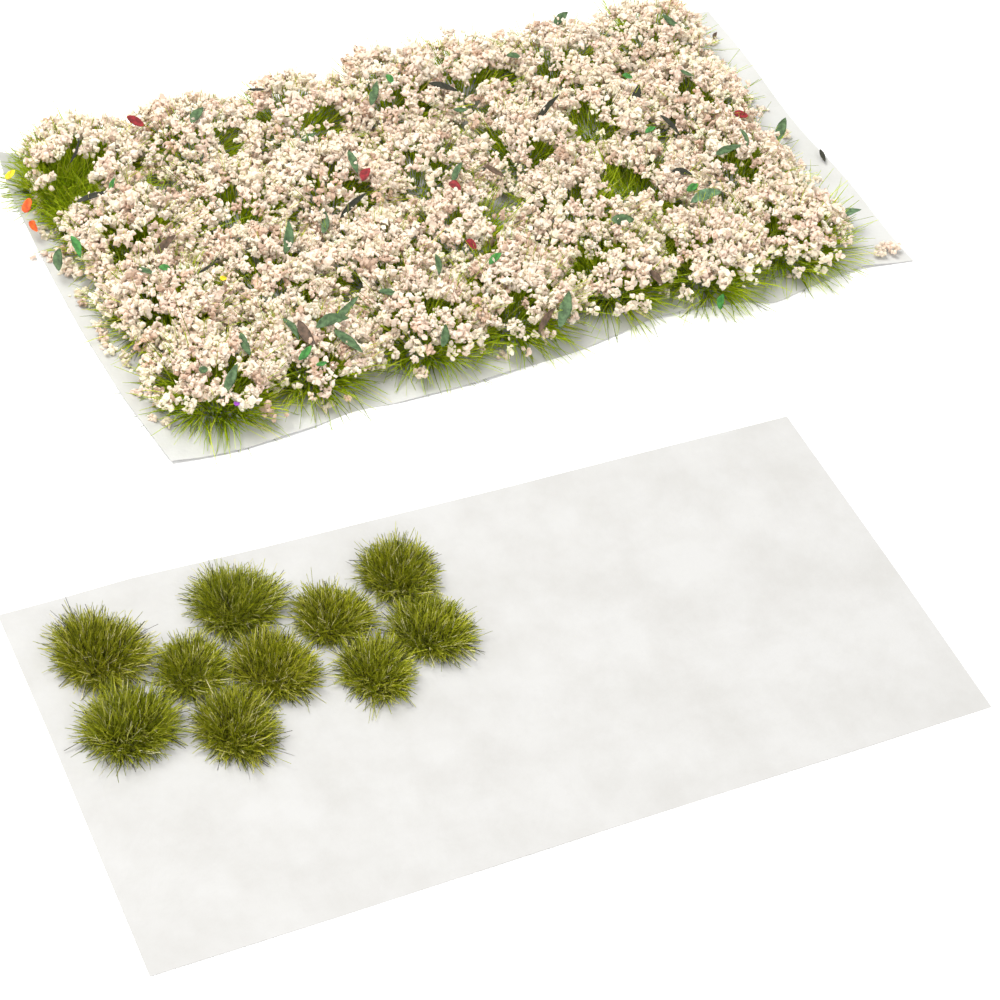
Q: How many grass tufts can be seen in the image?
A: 10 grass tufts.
